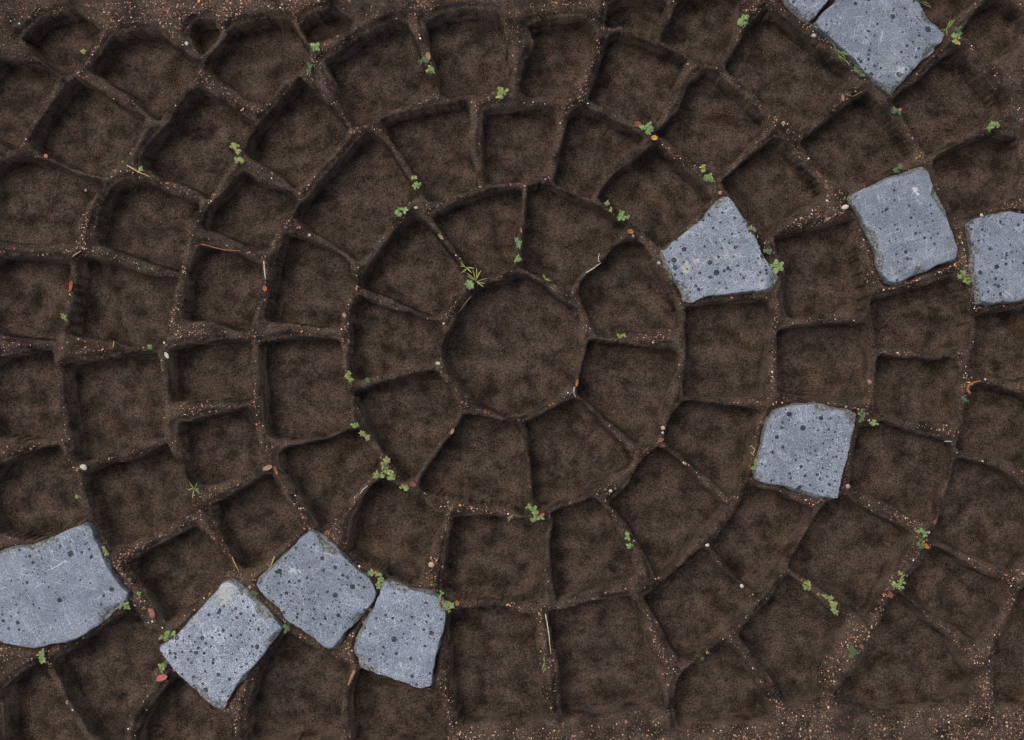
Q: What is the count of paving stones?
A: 10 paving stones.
